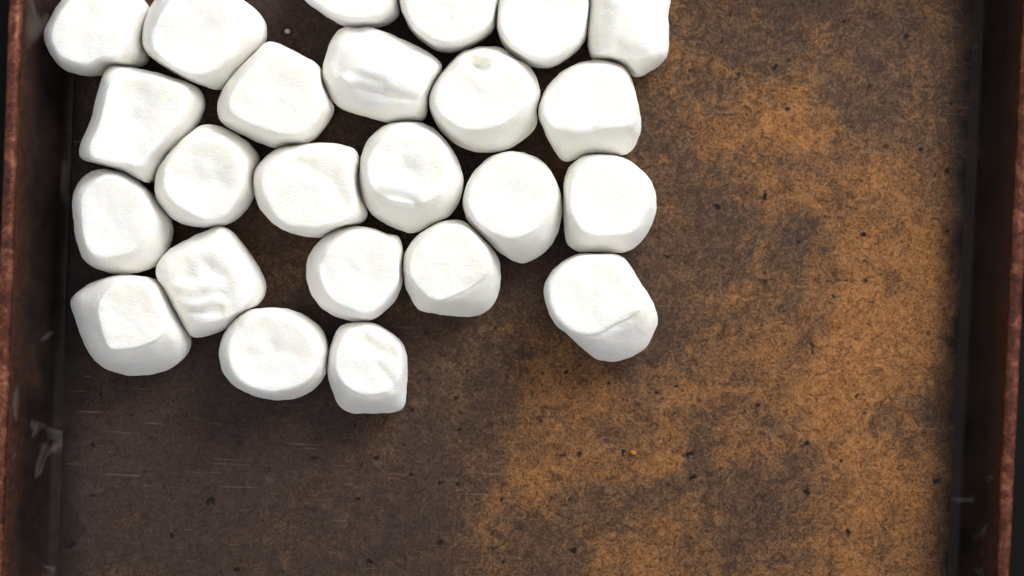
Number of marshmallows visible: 24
